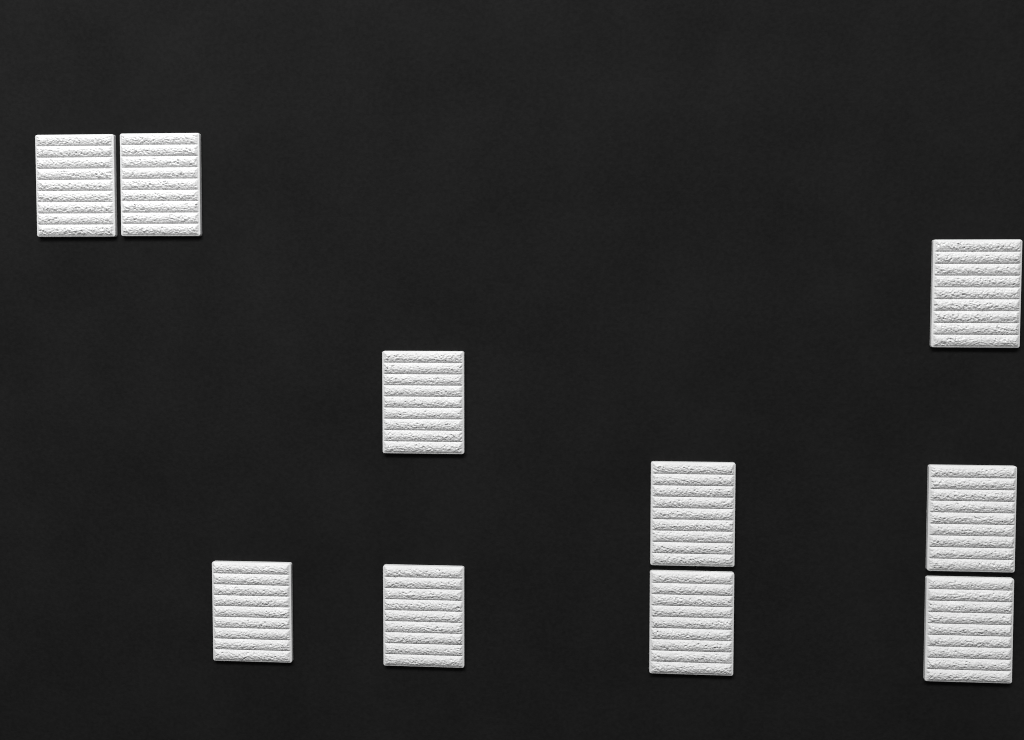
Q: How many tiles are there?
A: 10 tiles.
